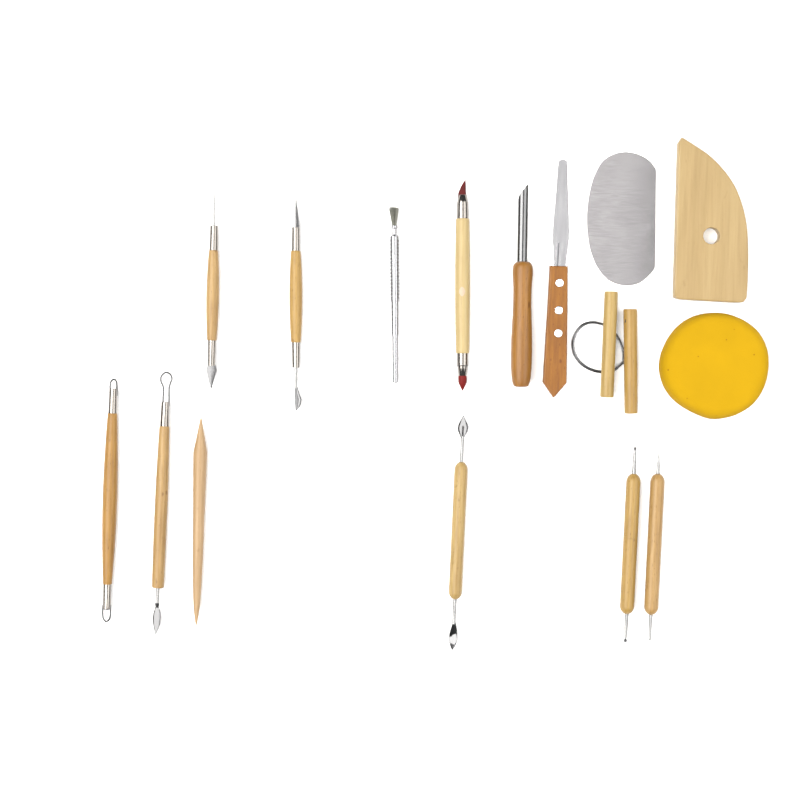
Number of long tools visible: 12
